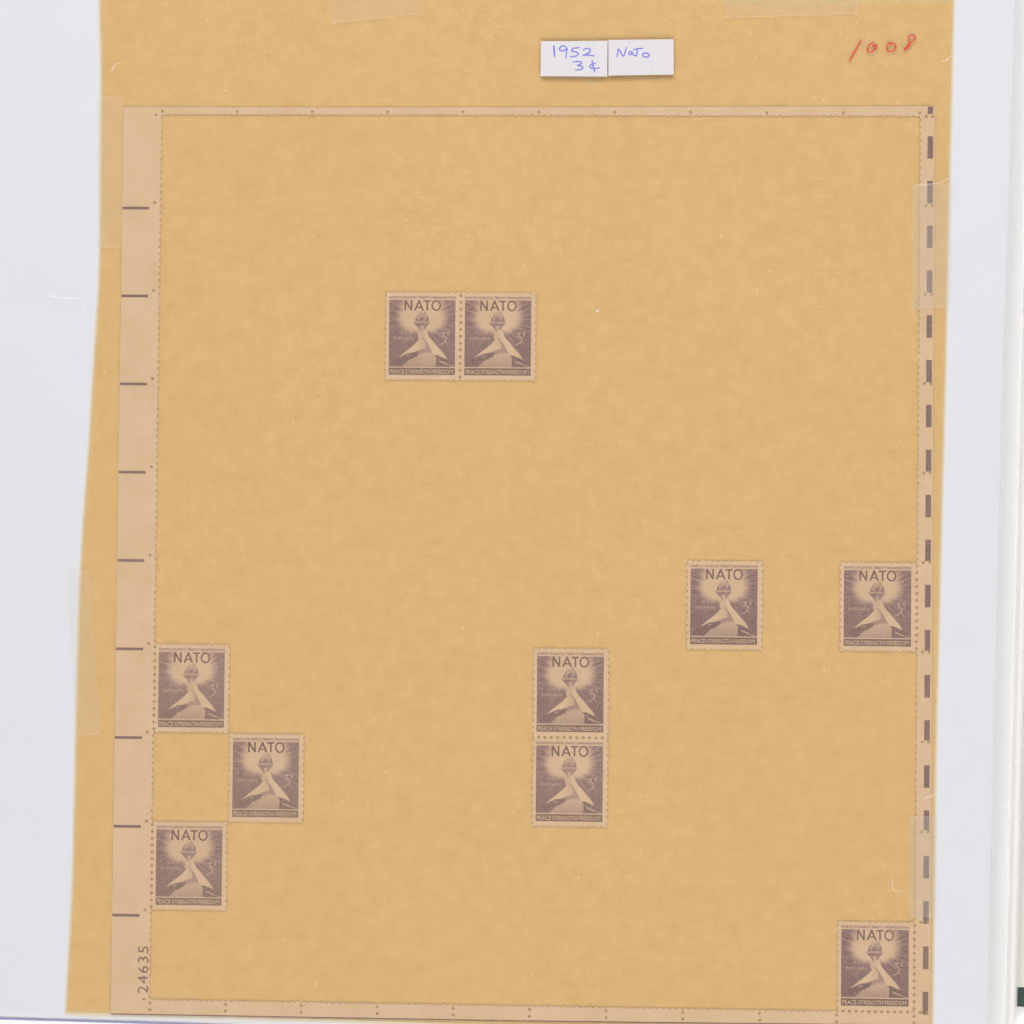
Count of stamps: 10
